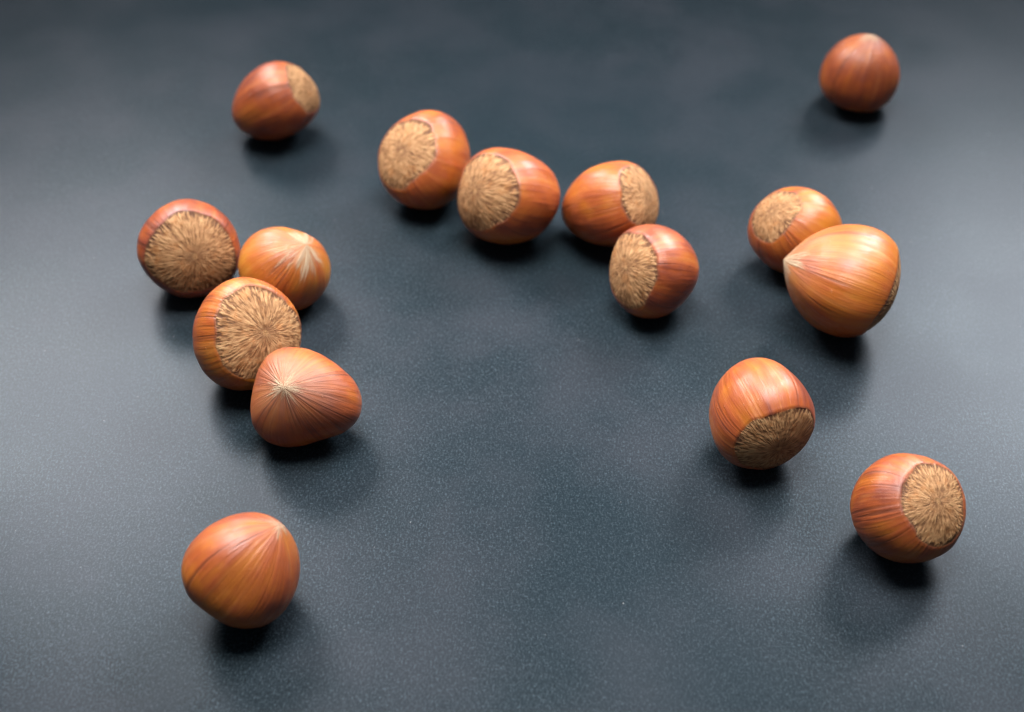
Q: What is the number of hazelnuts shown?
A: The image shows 15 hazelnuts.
